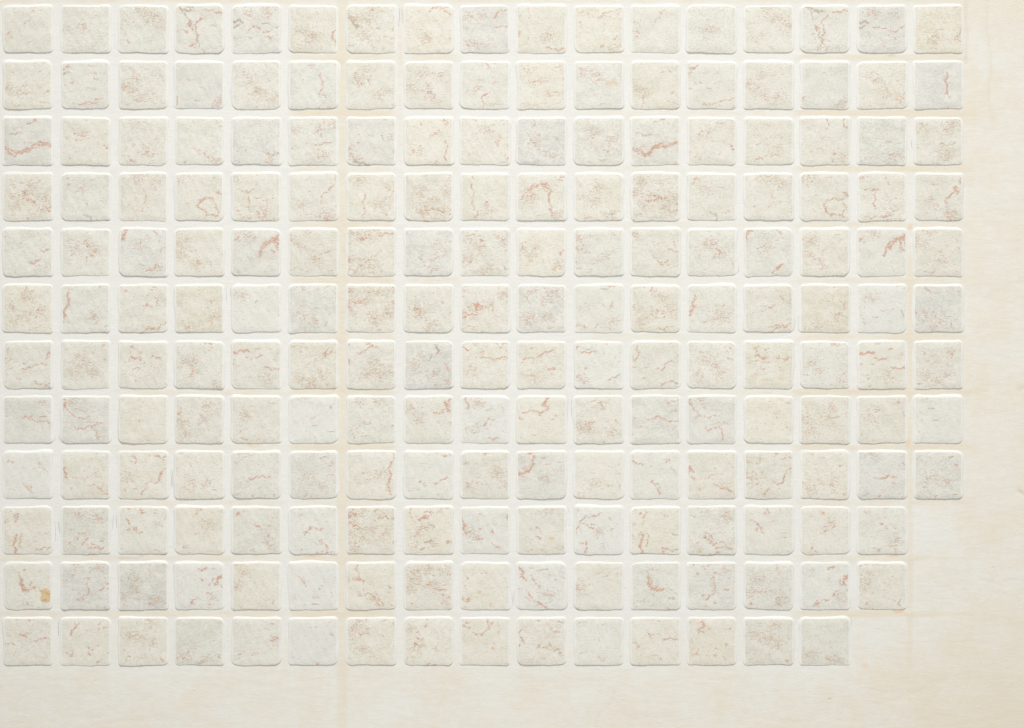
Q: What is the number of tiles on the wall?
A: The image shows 200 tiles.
